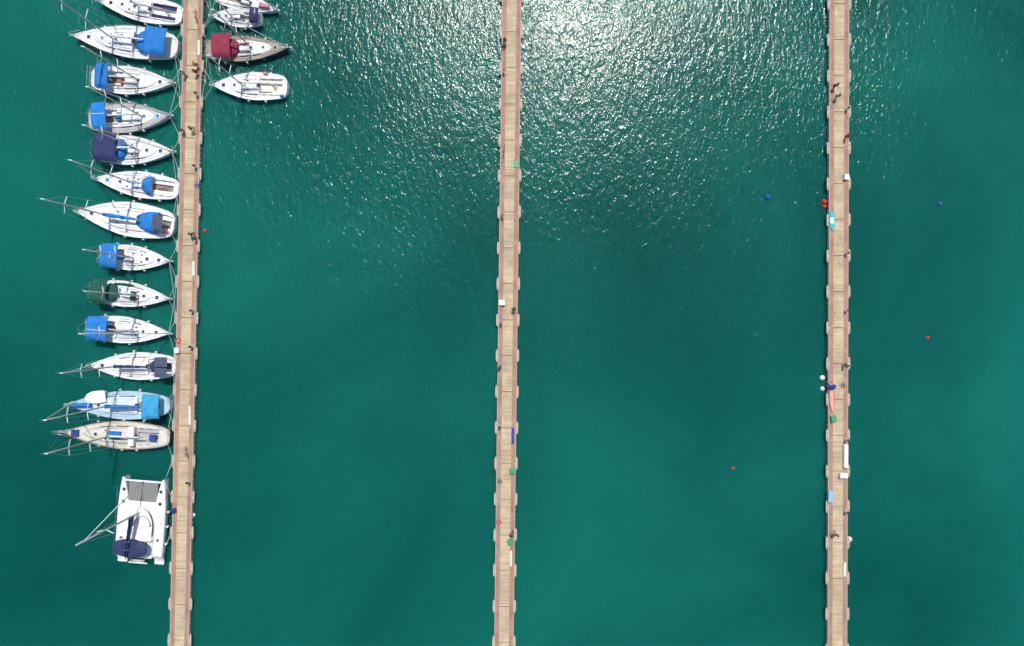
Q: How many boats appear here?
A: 18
